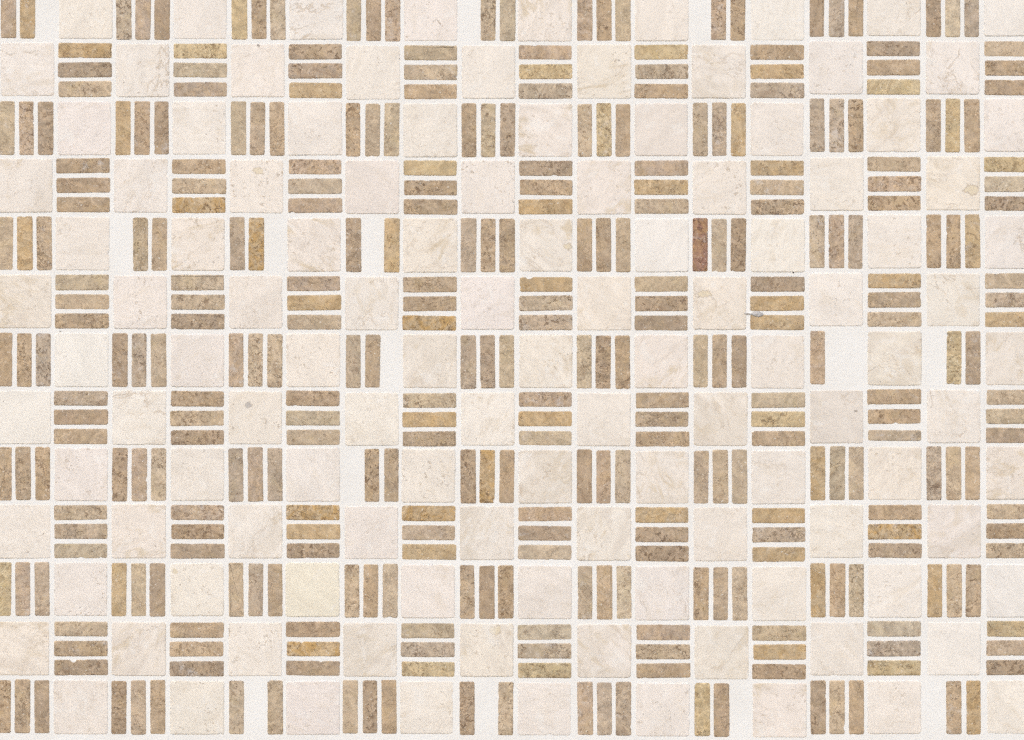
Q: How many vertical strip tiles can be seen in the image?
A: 174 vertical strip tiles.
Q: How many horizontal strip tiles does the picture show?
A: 162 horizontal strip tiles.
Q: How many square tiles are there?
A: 117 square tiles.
